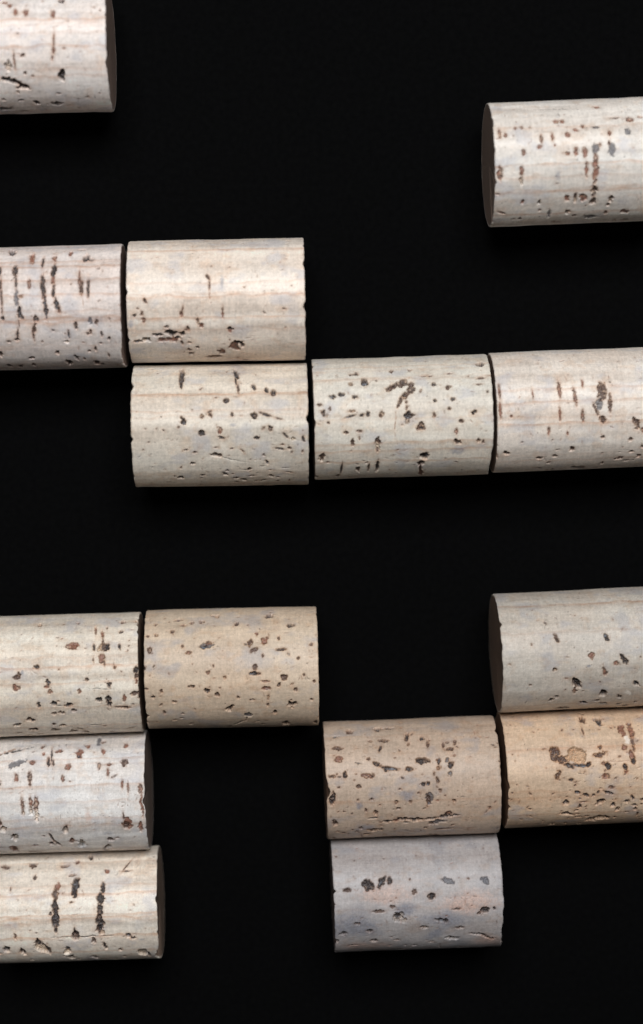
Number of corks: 15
